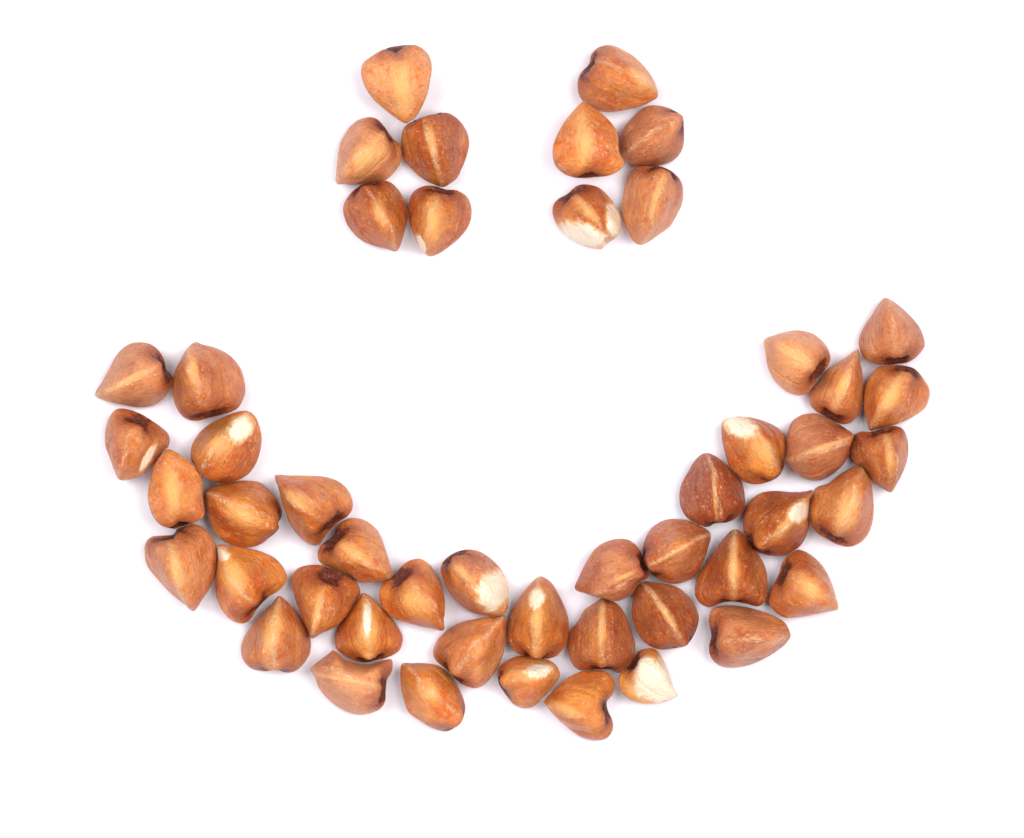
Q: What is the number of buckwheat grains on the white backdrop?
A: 49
